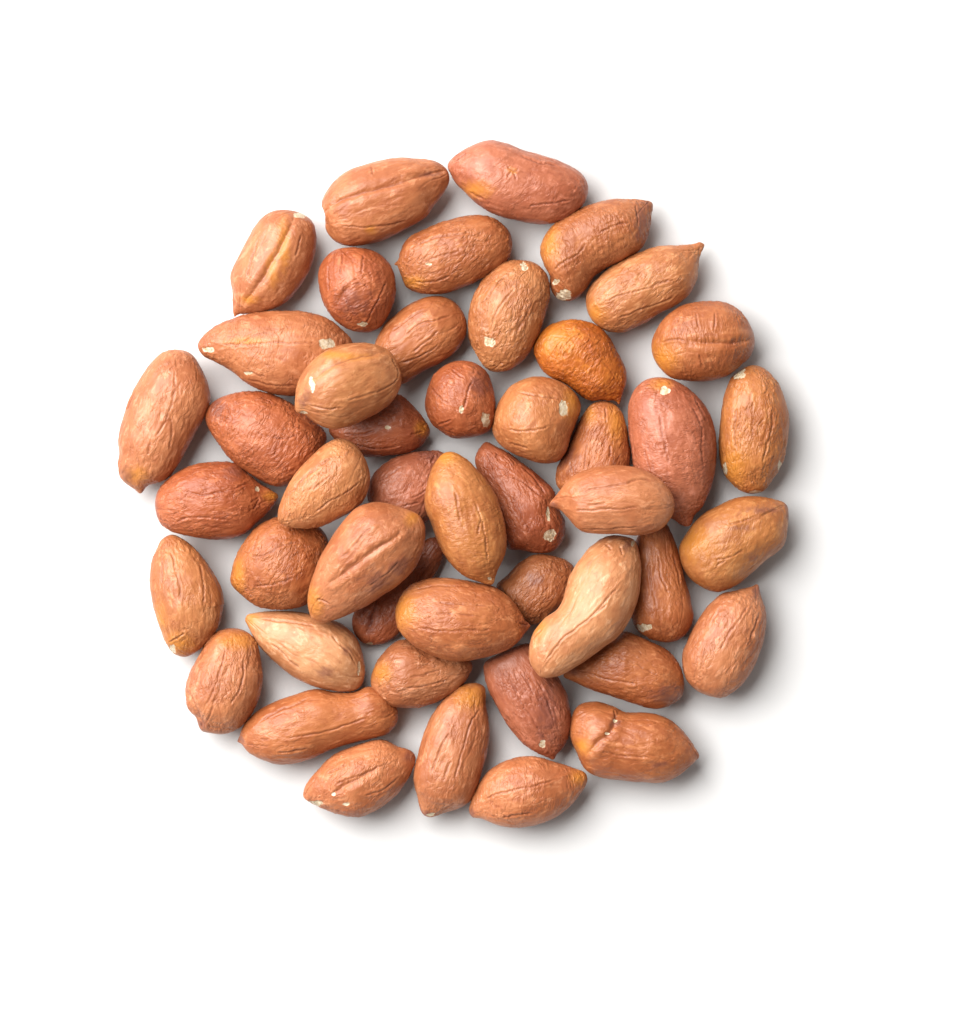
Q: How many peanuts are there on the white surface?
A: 47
